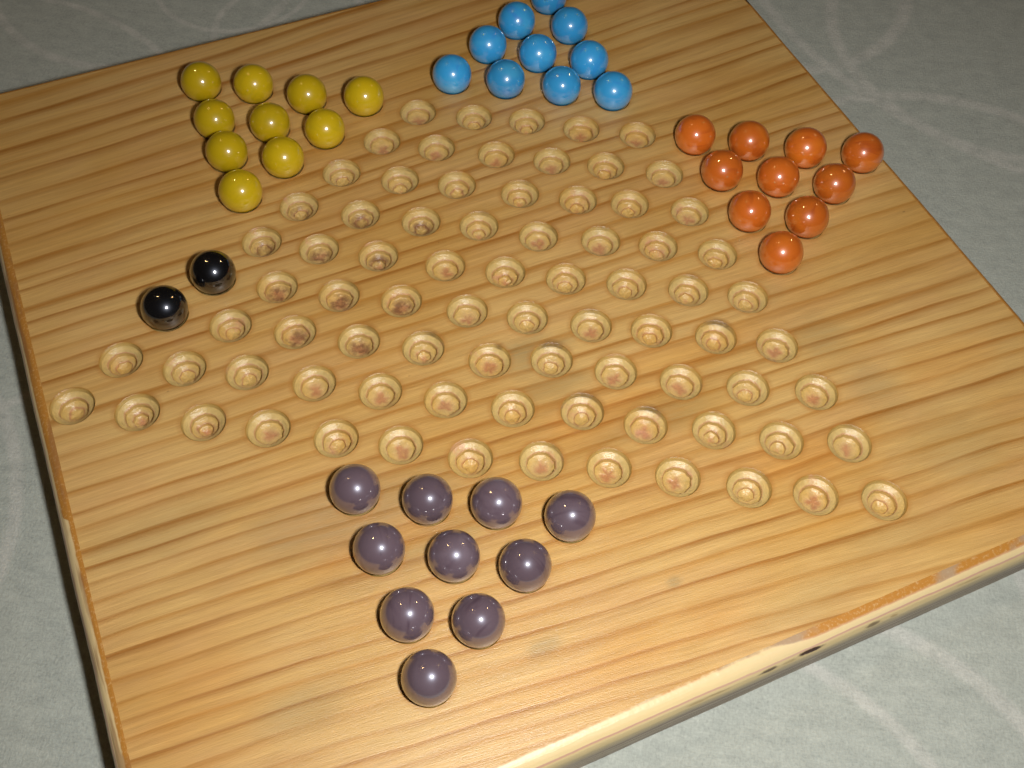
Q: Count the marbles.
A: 42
